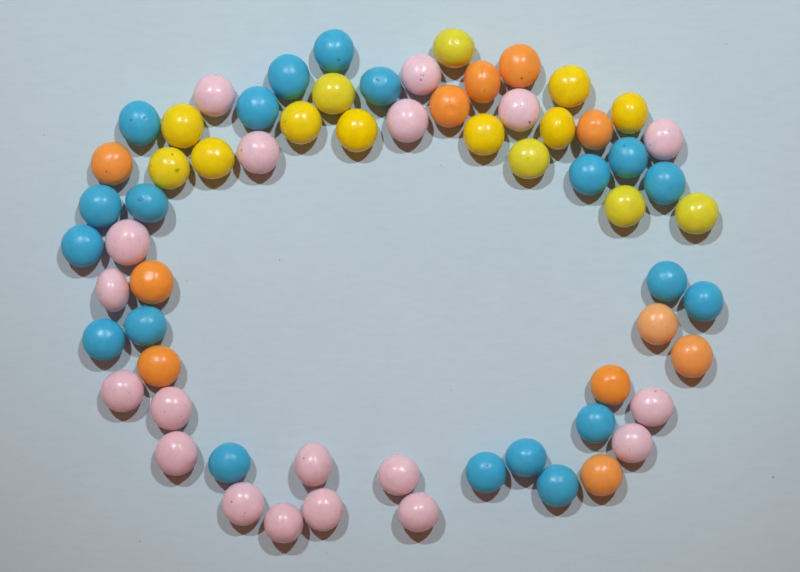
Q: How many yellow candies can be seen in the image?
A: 14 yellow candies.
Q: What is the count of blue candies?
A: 20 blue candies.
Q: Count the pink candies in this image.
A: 19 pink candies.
